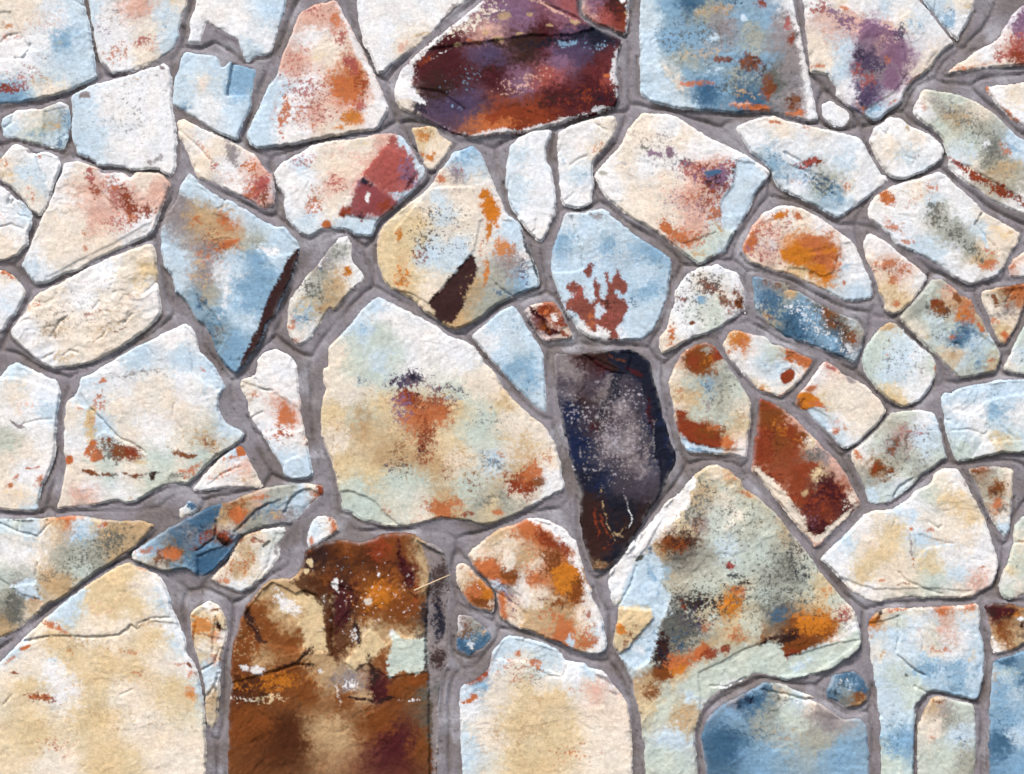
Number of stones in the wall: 80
